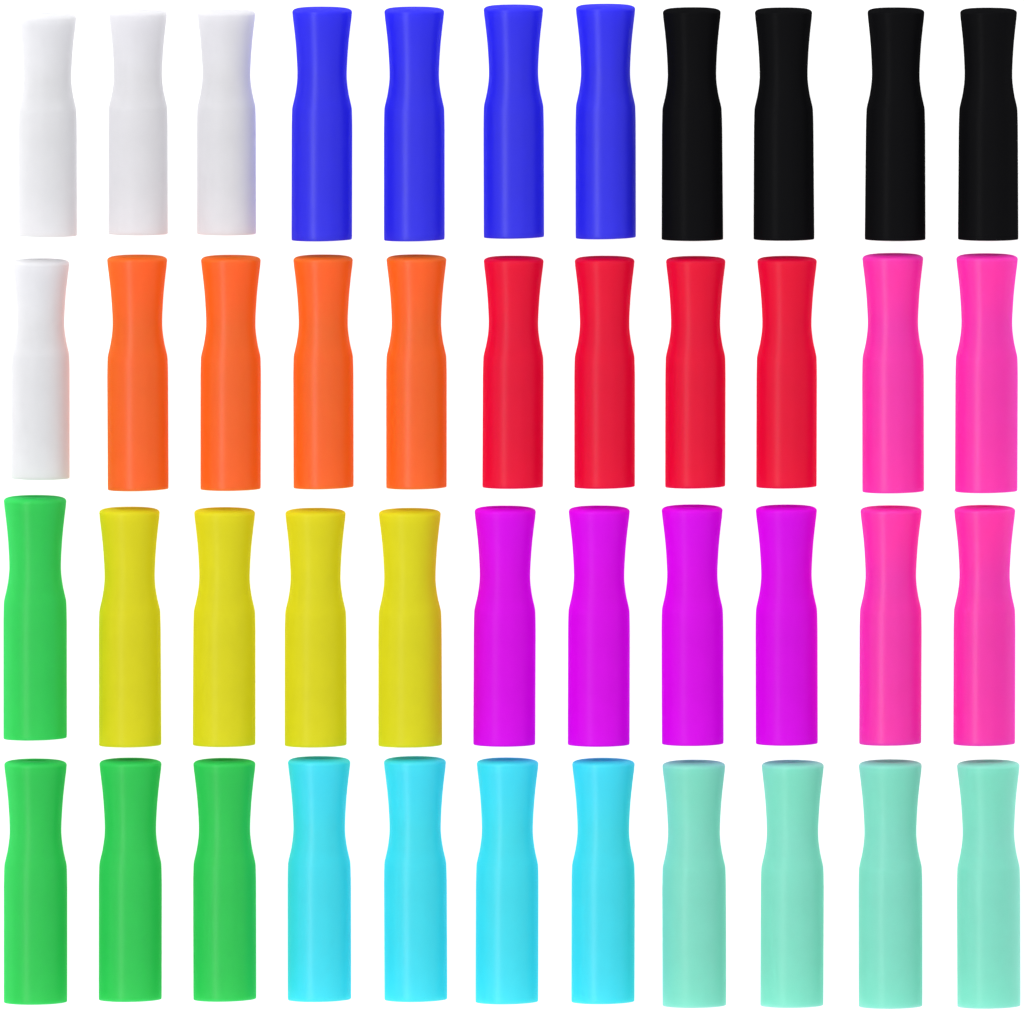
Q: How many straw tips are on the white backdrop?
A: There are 44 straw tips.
